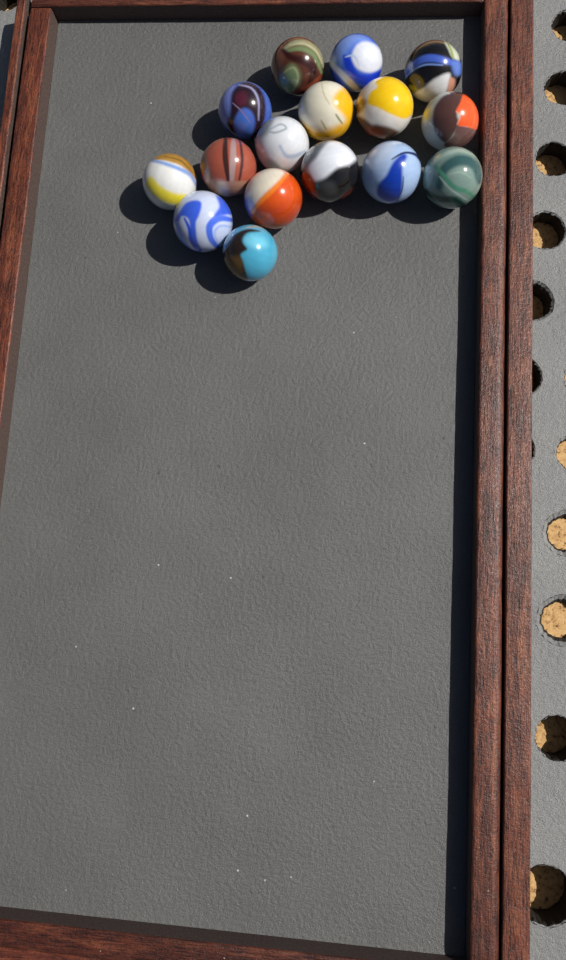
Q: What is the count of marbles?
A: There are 16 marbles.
